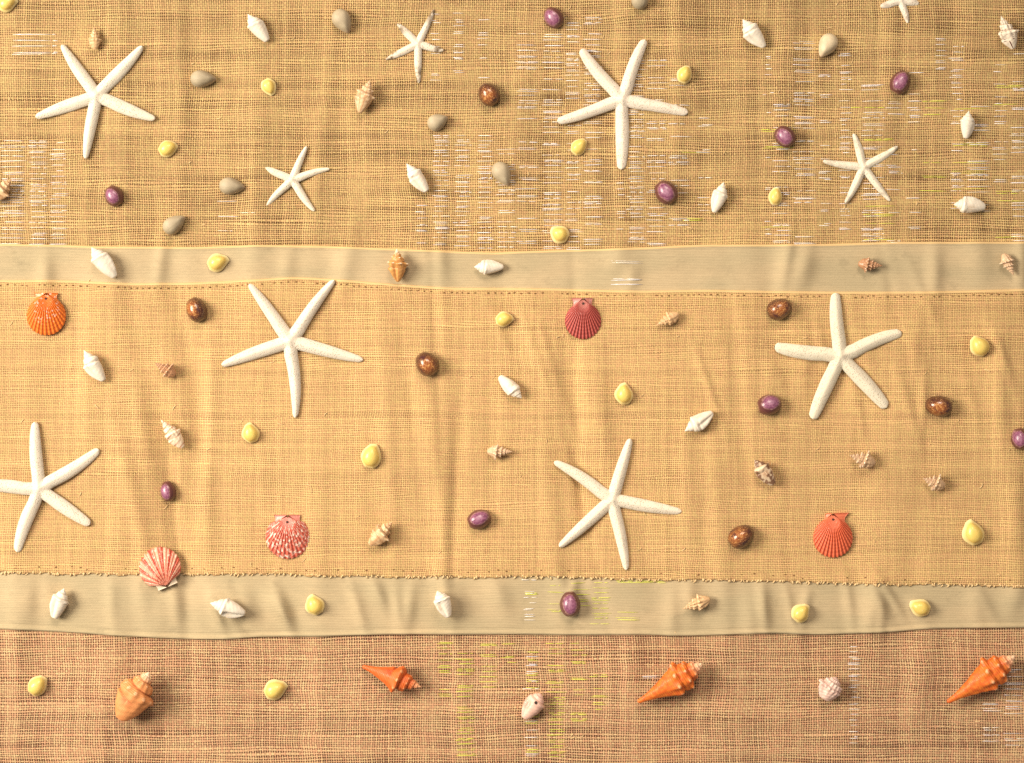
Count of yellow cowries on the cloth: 19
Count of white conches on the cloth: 14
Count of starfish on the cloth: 10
